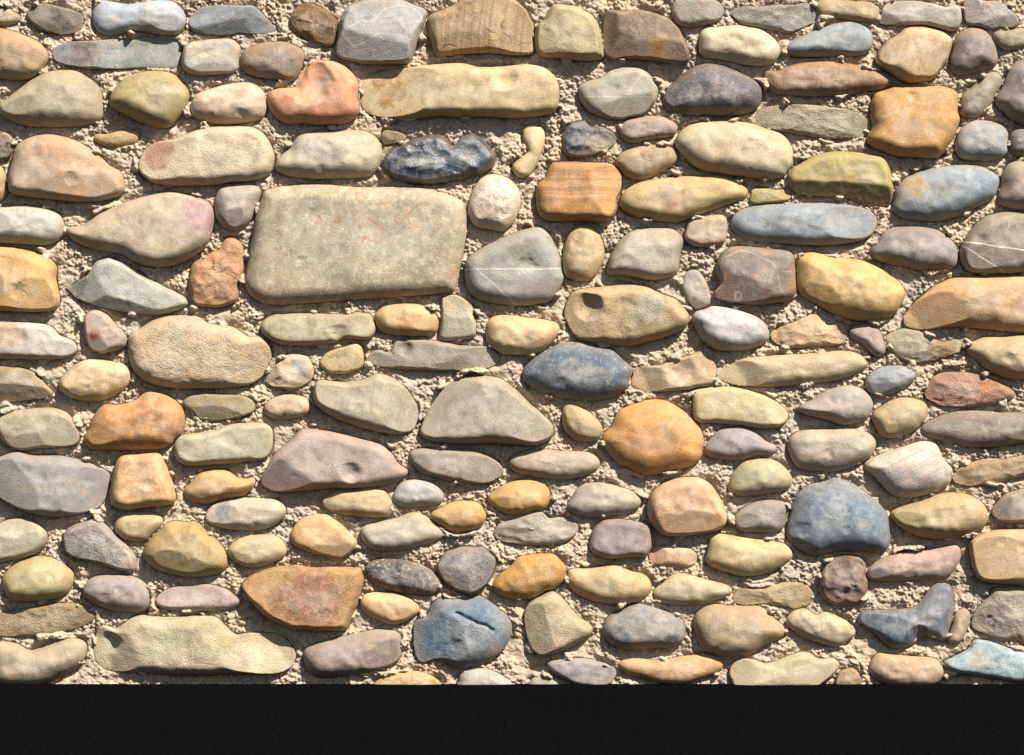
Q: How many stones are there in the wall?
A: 179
